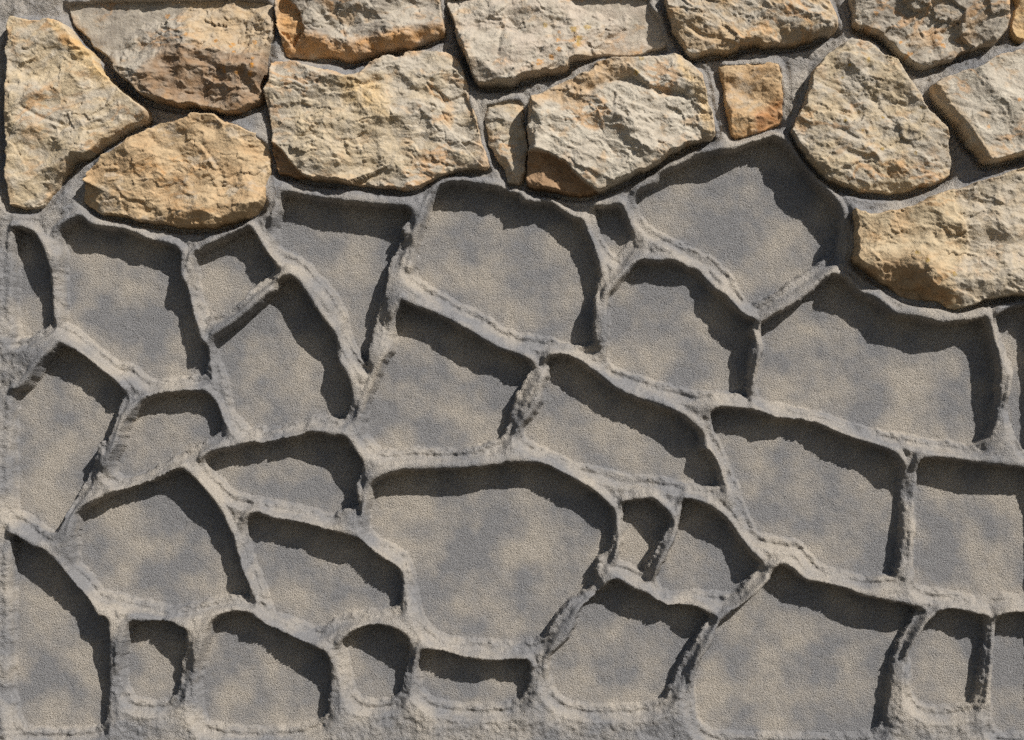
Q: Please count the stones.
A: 15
